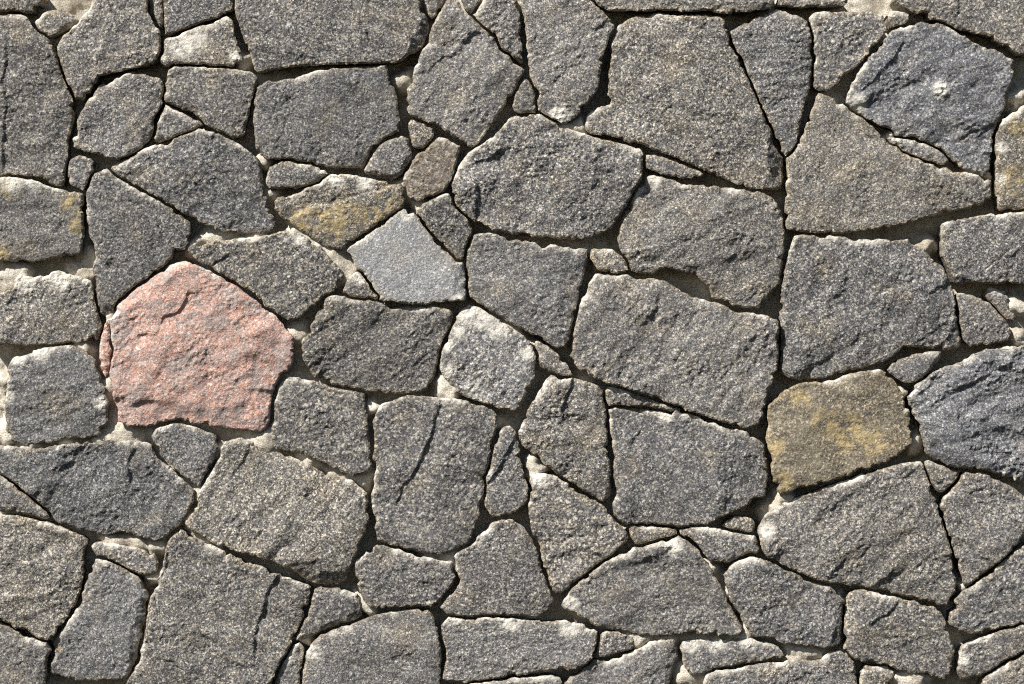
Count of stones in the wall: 102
